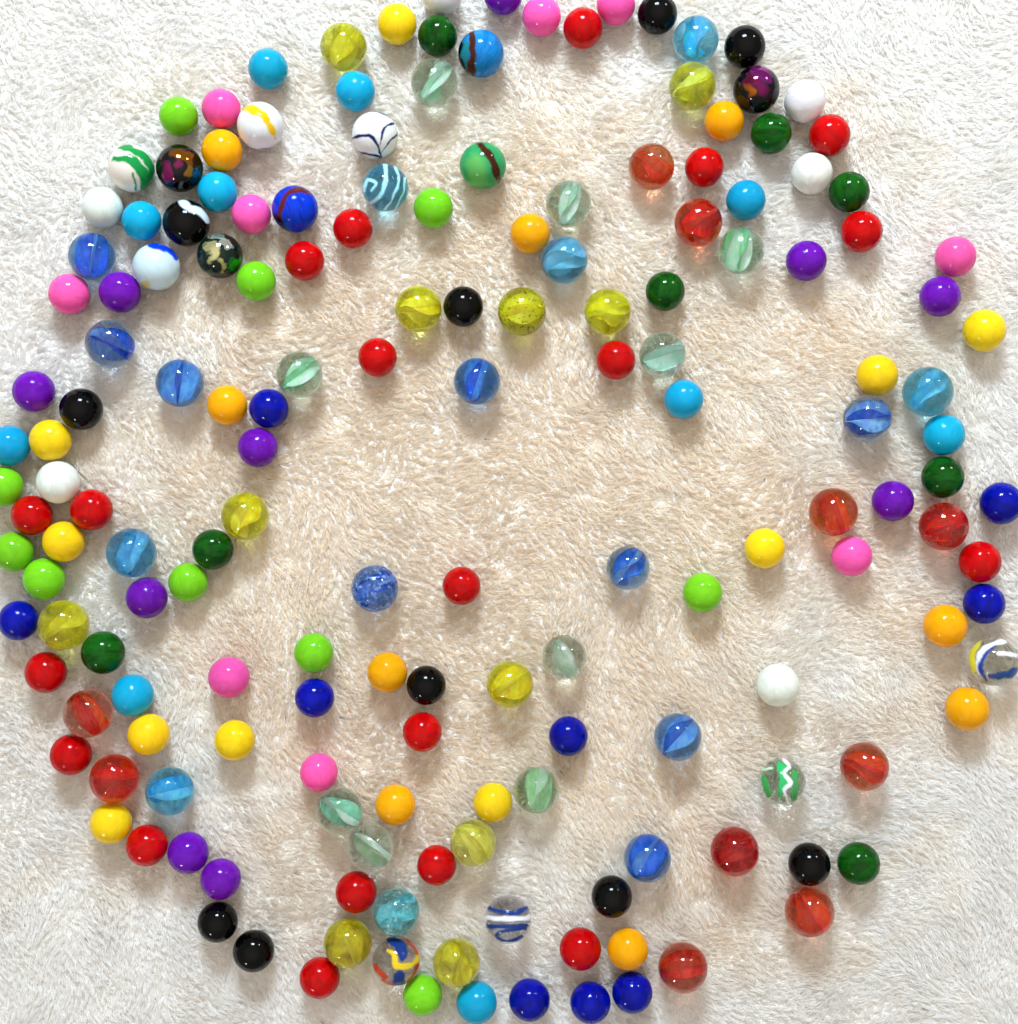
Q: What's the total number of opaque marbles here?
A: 121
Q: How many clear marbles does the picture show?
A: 50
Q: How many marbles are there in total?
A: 171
